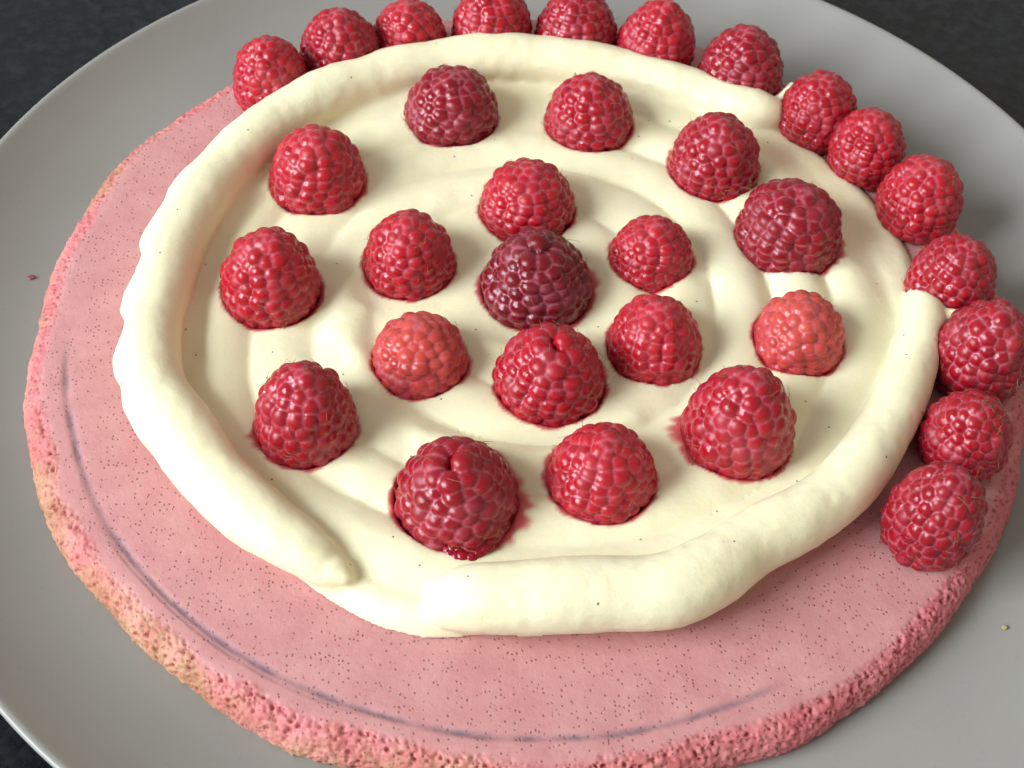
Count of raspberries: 32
